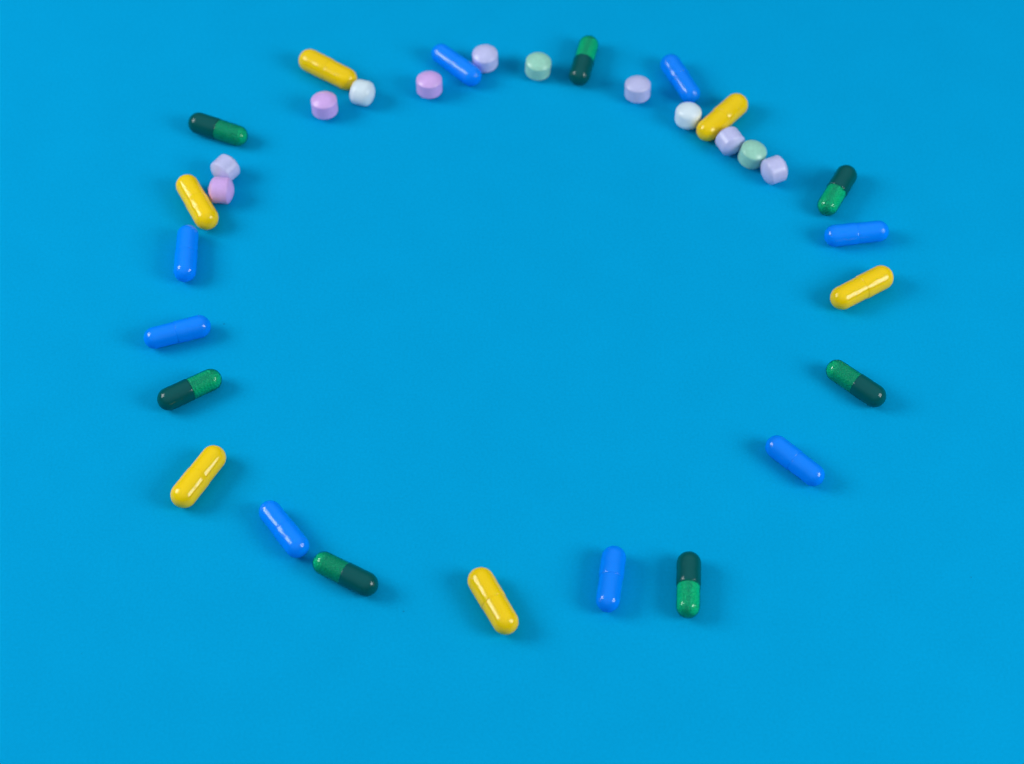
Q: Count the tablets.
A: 12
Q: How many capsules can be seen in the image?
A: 21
